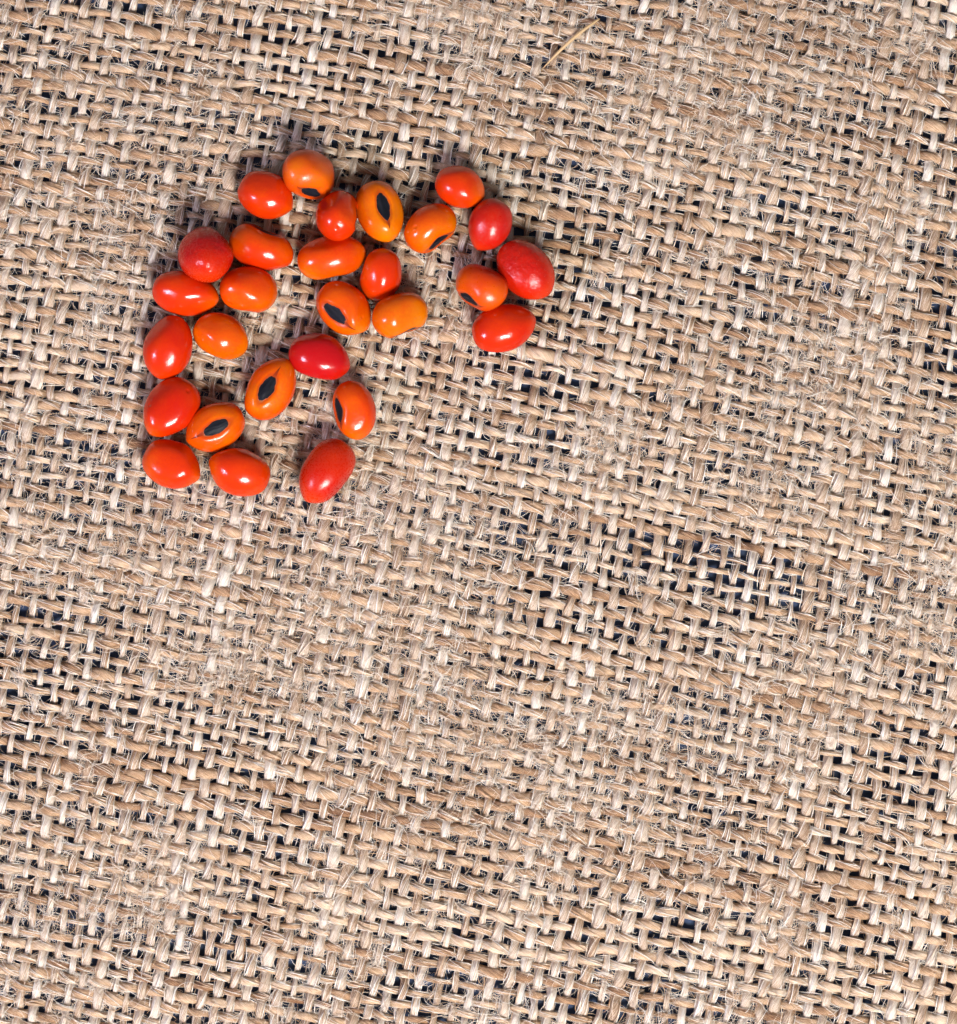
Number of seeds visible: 28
